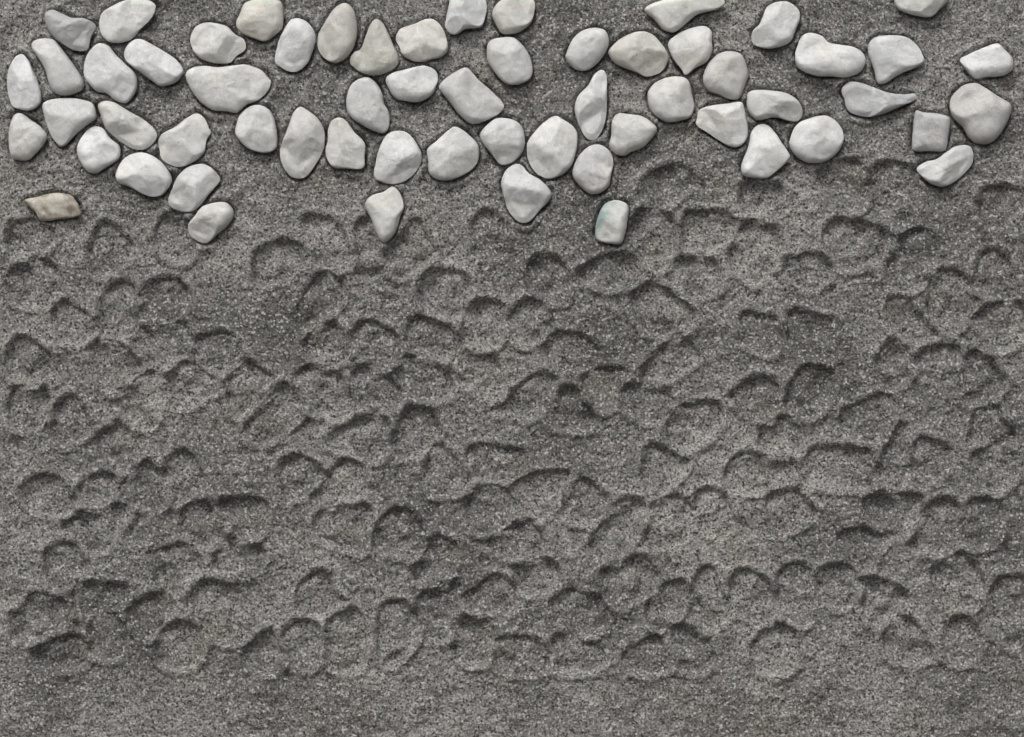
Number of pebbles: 60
